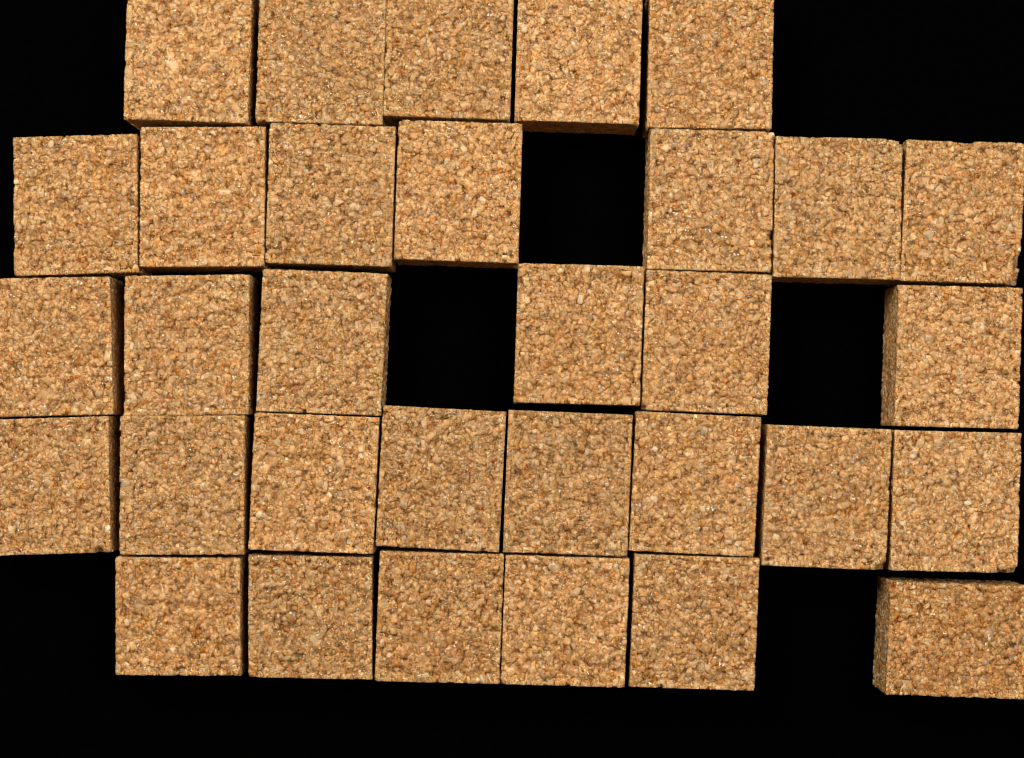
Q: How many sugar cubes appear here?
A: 32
